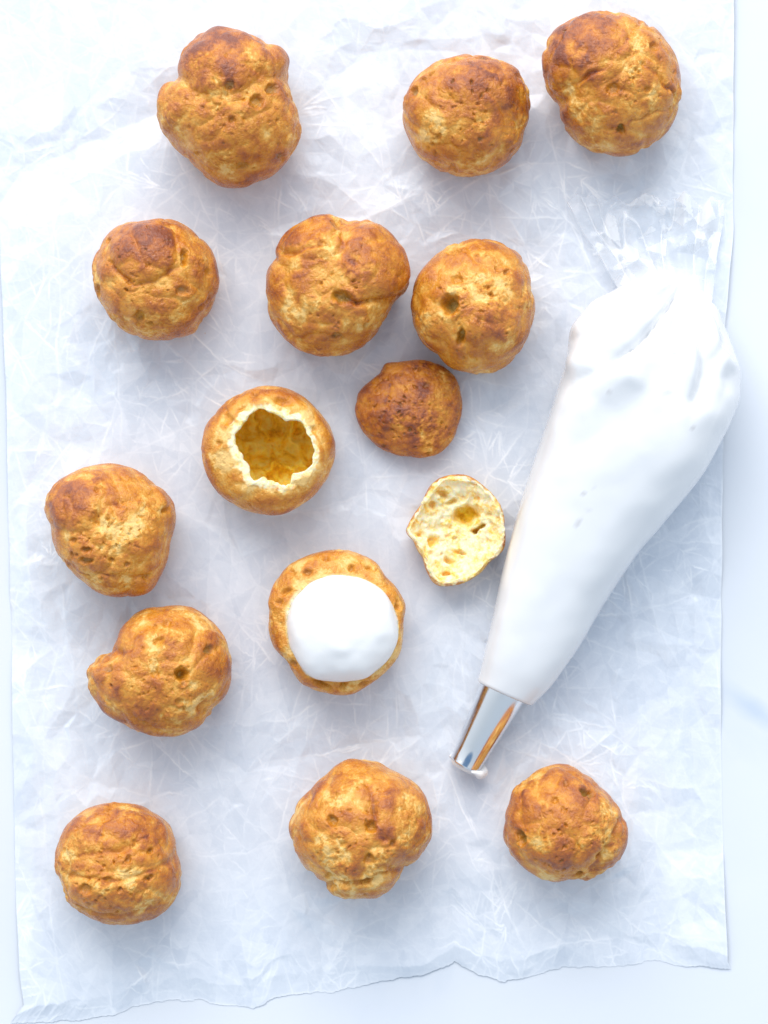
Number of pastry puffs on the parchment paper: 15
